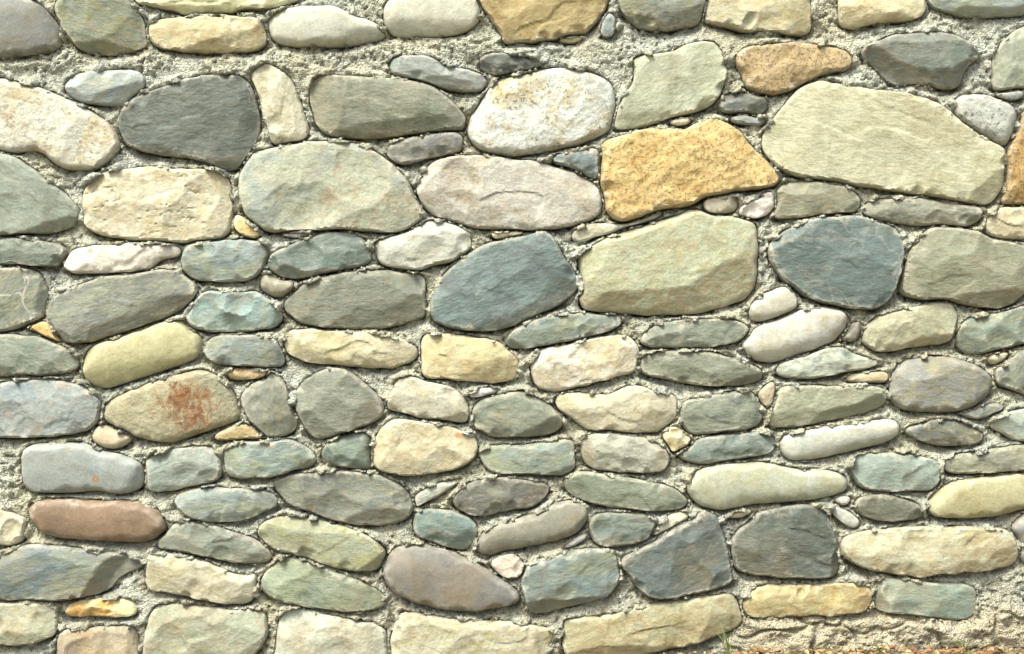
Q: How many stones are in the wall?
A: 150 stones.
